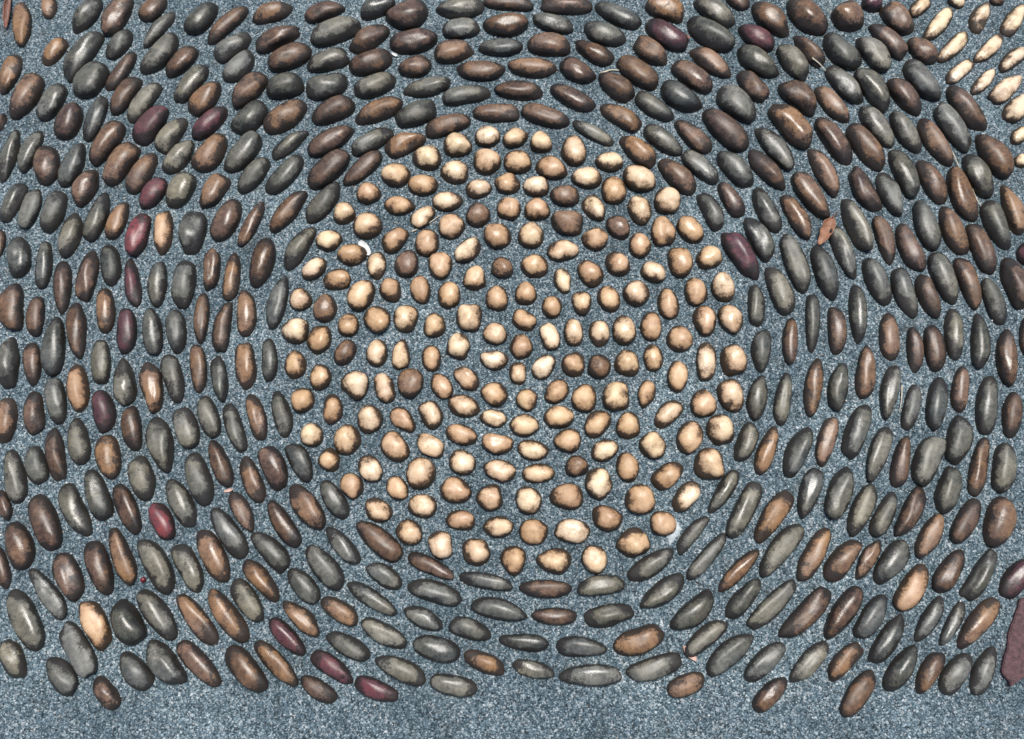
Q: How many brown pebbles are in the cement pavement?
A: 200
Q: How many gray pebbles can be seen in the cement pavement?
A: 200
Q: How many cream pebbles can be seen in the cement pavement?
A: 189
